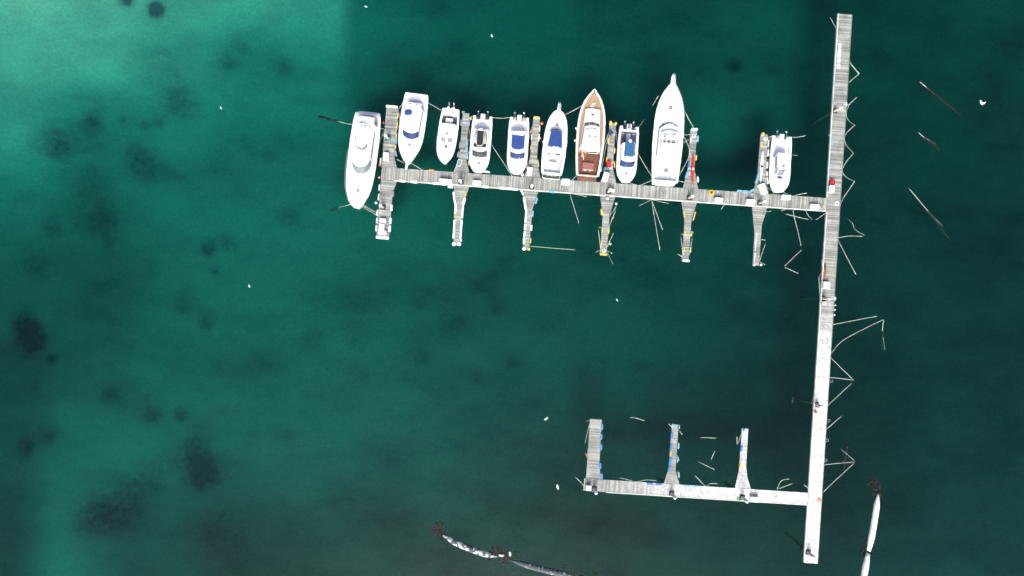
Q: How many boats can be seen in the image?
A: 10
